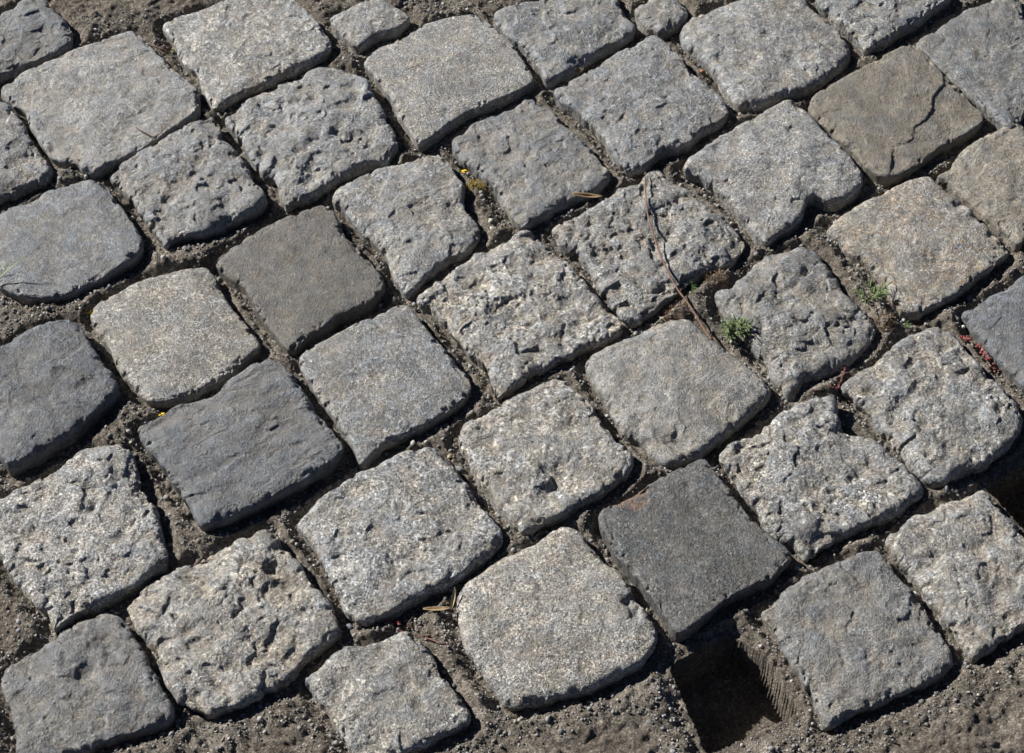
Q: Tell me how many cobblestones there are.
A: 43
